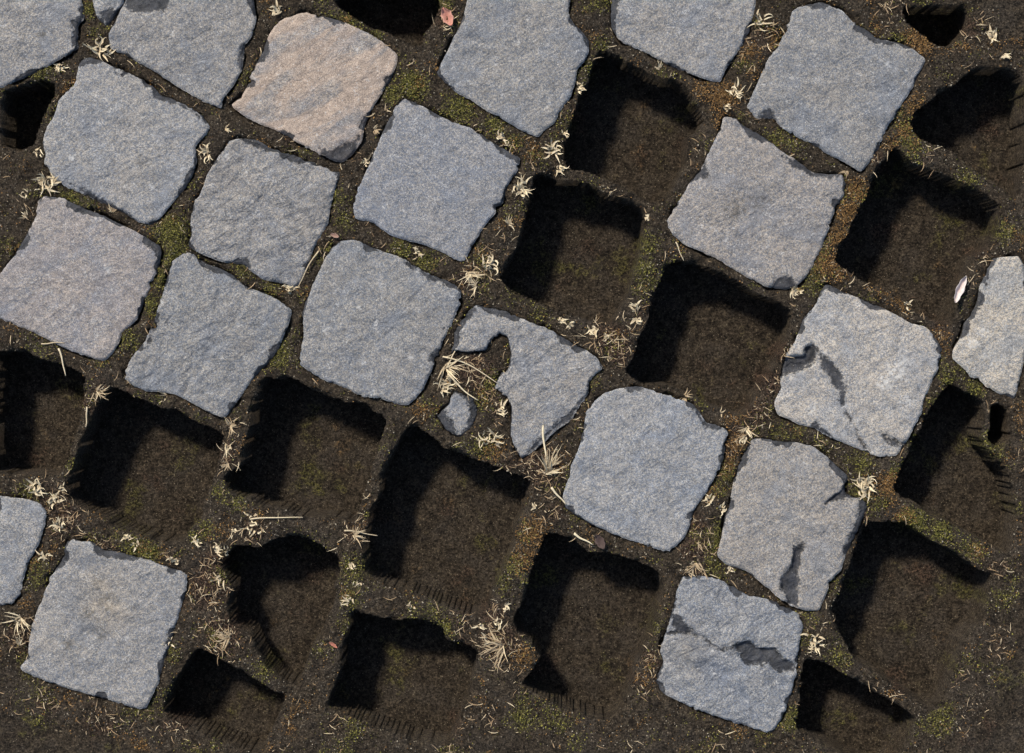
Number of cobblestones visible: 22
